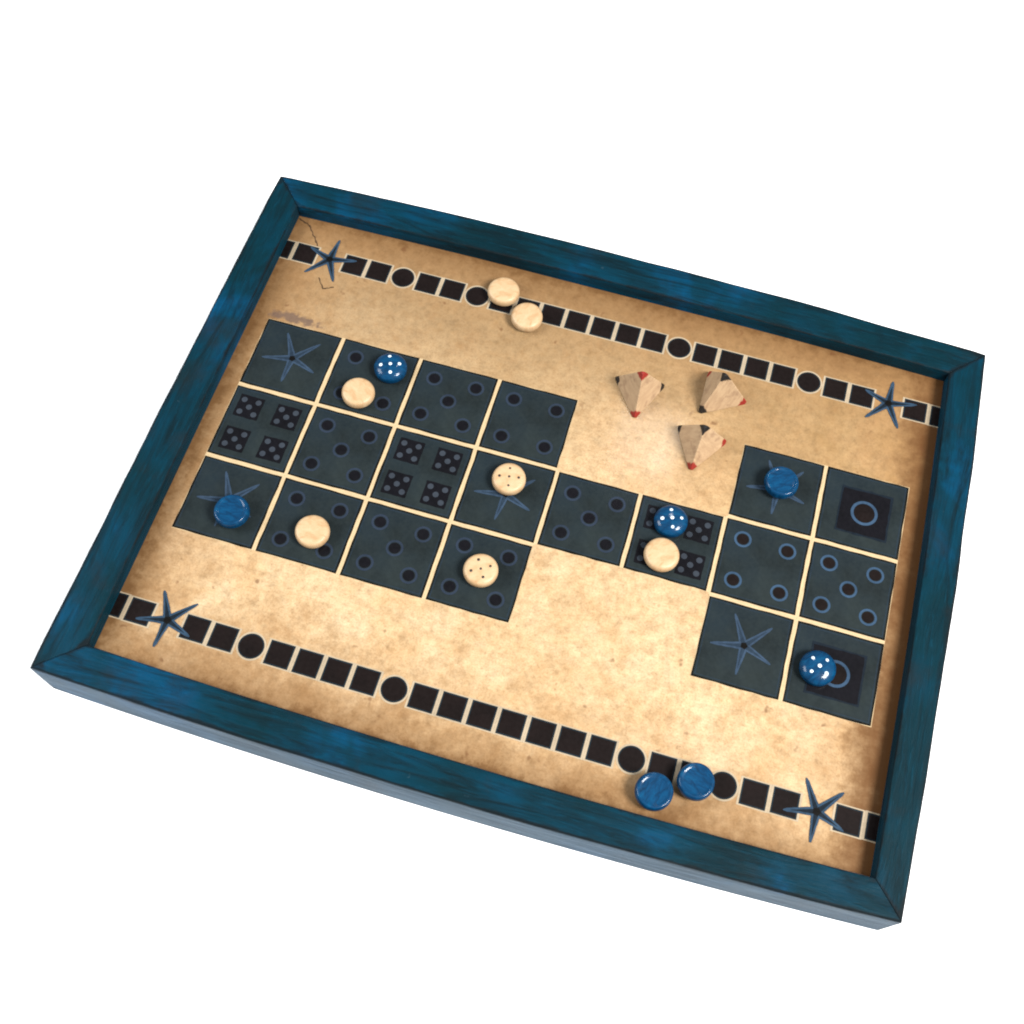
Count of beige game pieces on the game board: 7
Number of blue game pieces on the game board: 7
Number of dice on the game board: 3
